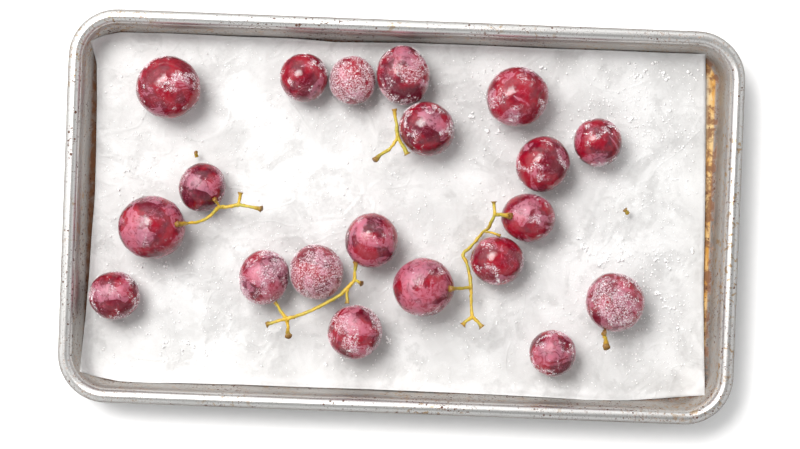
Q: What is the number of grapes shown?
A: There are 20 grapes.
